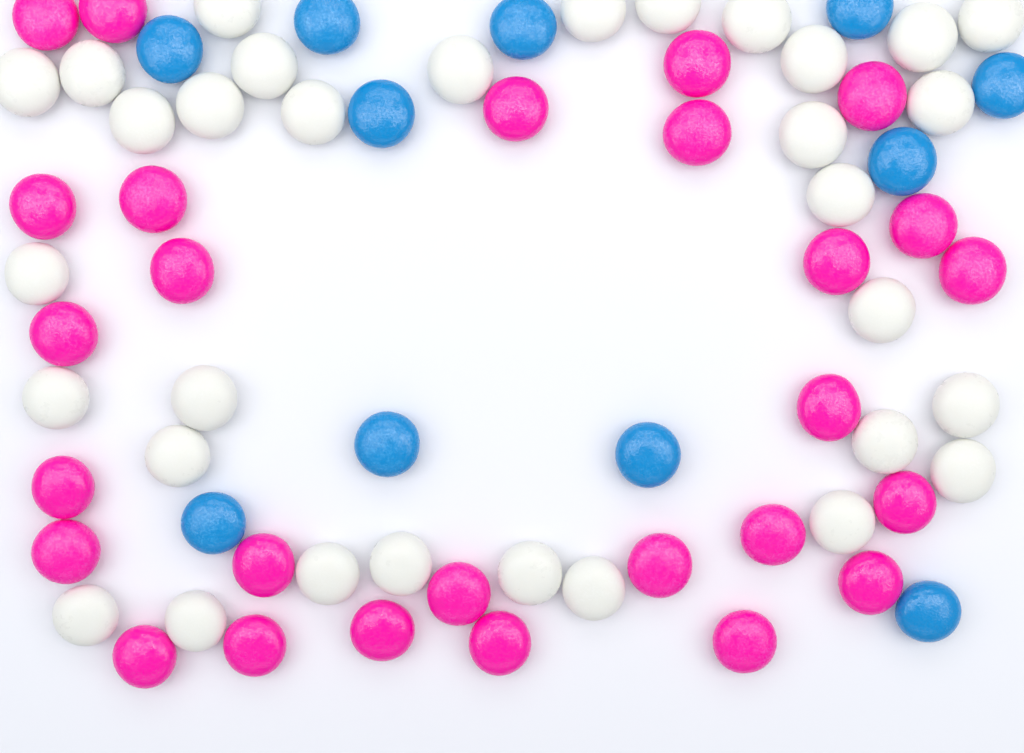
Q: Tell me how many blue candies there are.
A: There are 11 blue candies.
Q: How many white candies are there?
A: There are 32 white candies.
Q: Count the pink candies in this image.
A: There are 27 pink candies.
